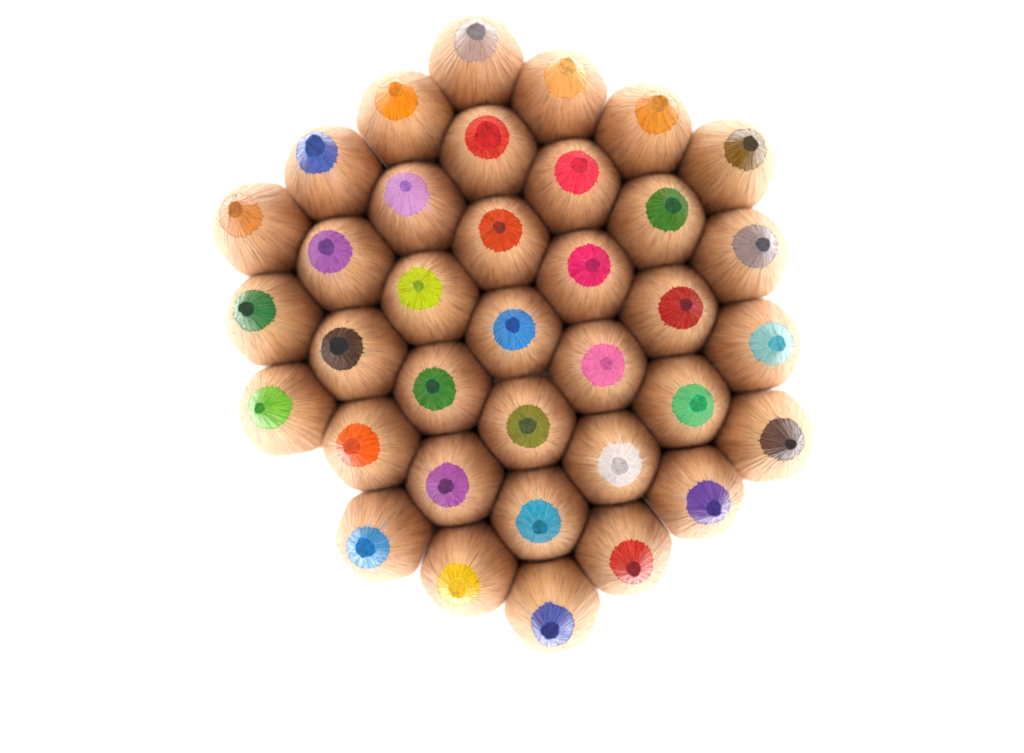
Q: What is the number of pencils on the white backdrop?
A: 36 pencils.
